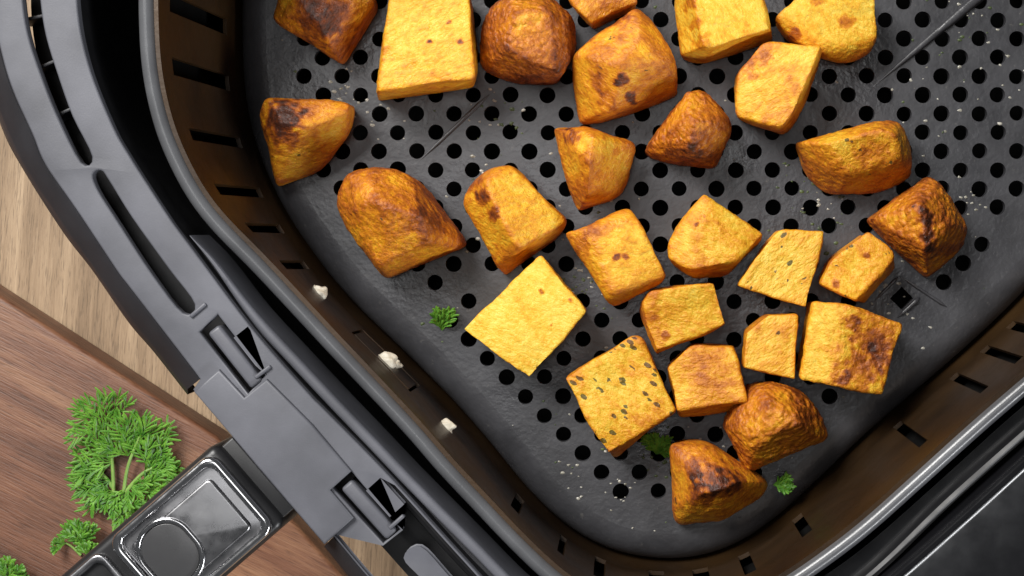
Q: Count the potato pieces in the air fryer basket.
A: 27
